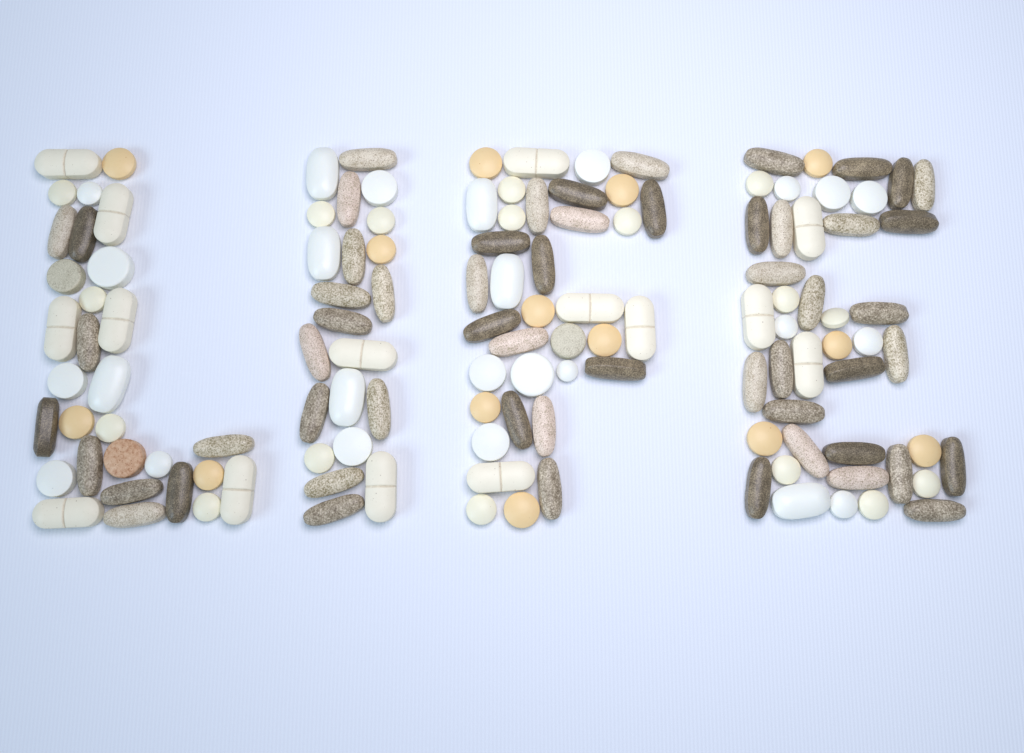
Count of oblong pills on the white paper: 79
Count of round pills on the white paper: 52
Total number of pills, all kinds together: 131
